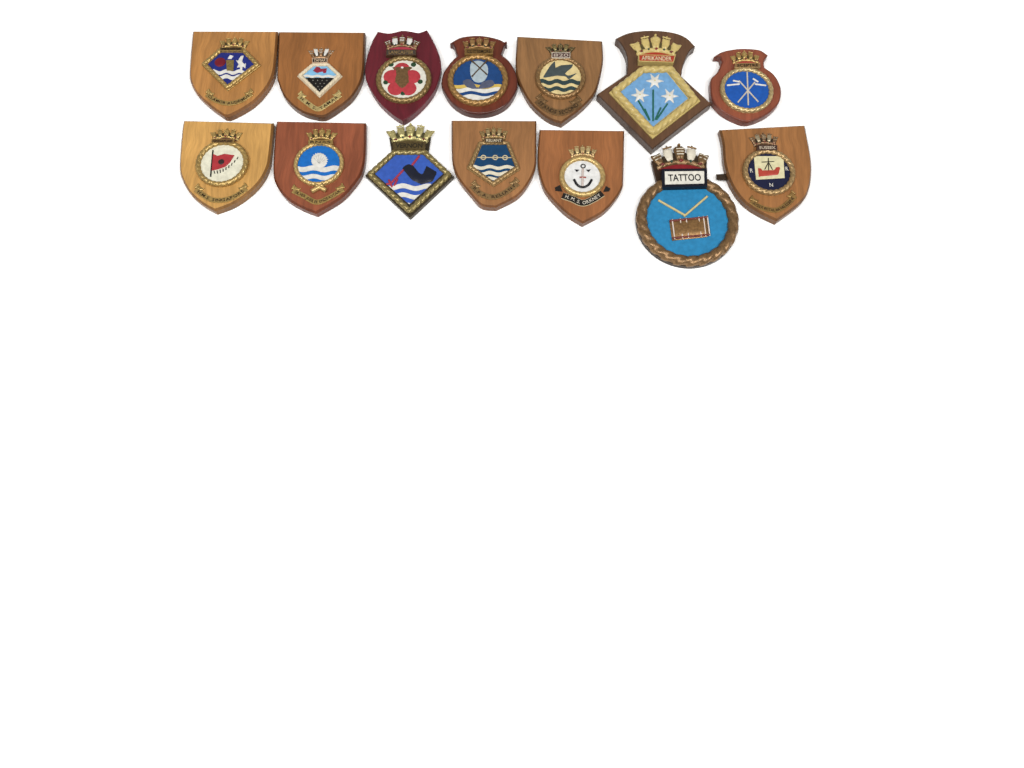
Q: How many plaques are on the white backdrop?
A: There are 14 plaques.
